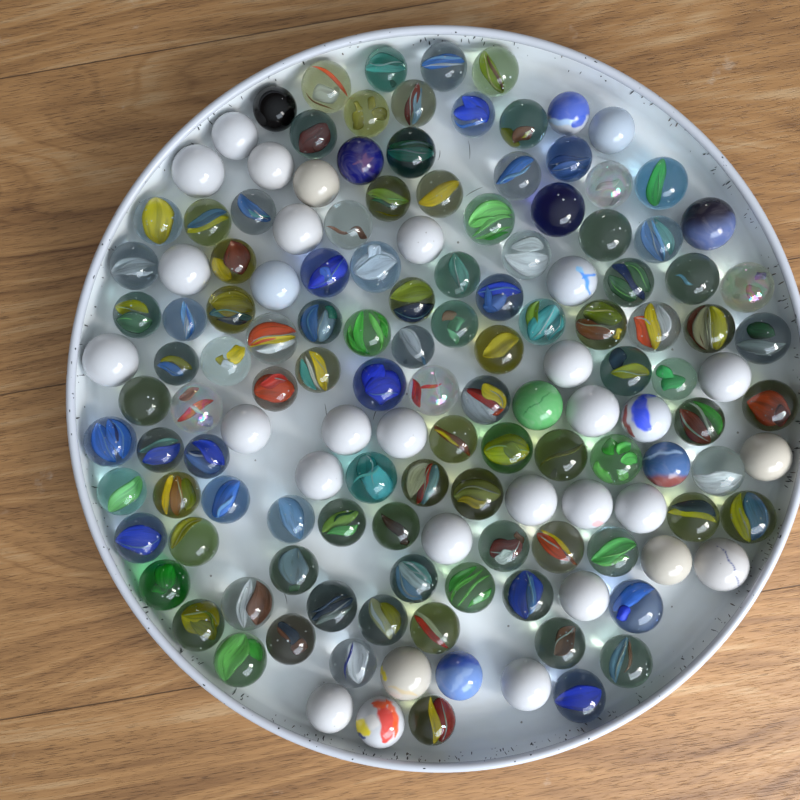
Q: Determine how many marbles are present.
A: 142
